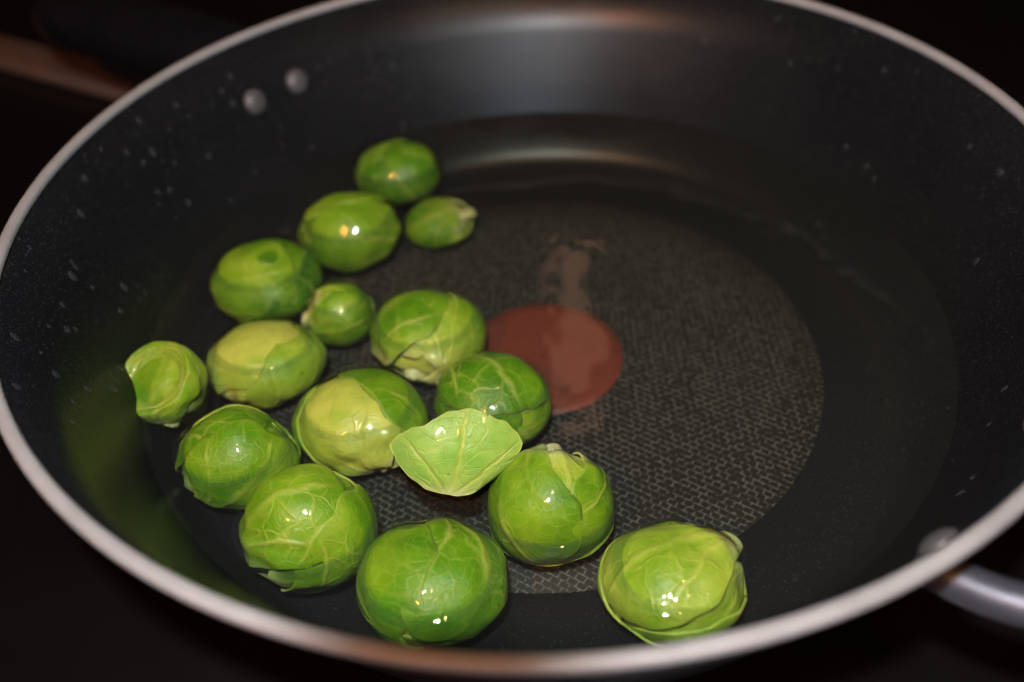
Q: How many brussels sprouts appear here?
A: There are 15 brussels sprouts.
